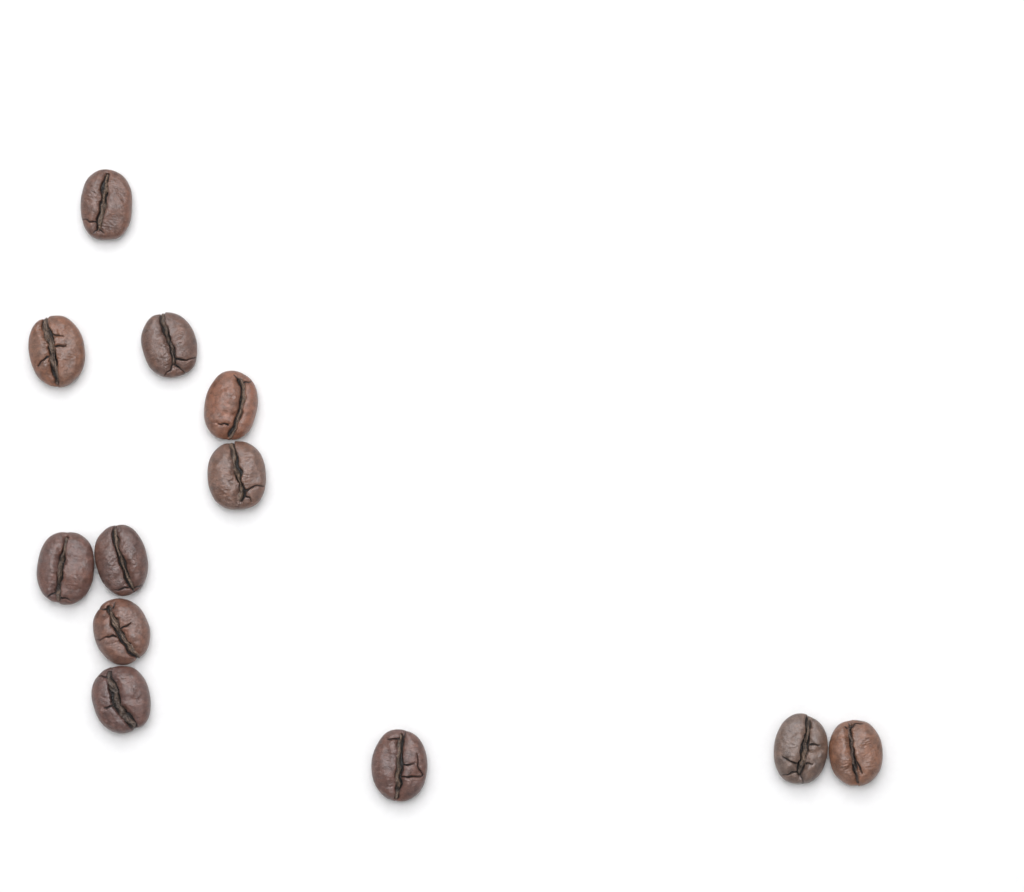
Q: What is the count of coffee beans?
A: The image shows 12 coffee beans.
